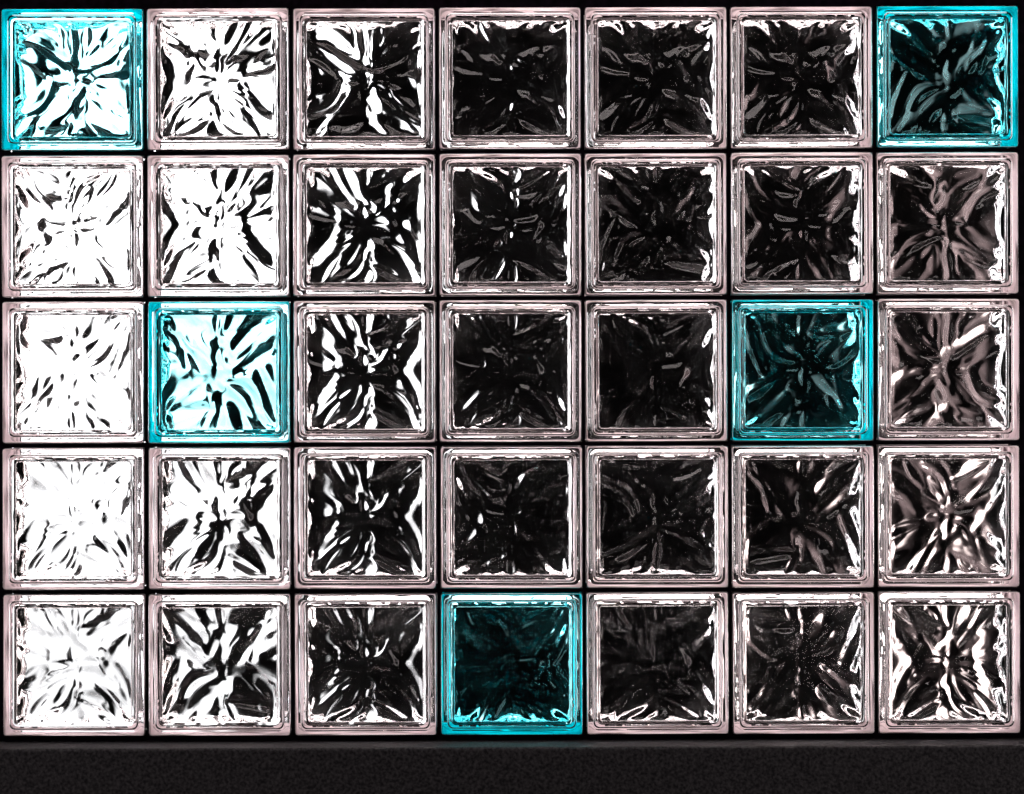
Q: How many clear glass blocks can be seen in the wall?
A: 30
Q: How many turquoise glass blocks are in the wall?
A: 5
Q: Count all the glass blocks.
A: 35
